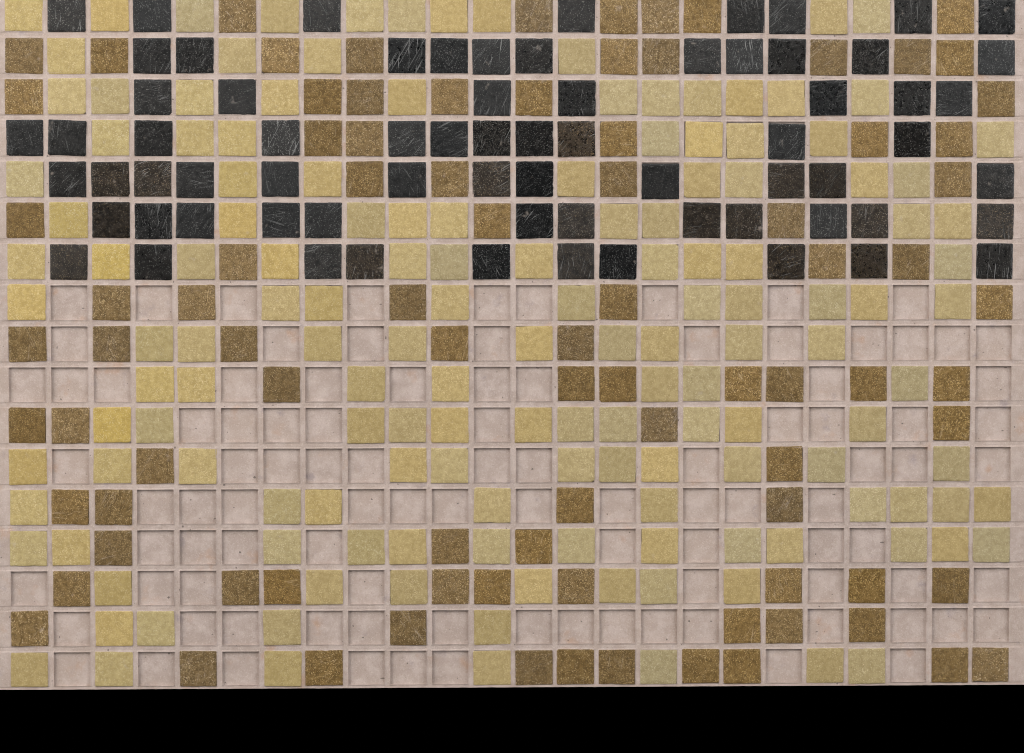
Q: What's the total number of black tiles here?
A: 71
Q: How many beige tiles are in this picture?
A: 149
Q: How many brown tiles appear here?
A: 89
